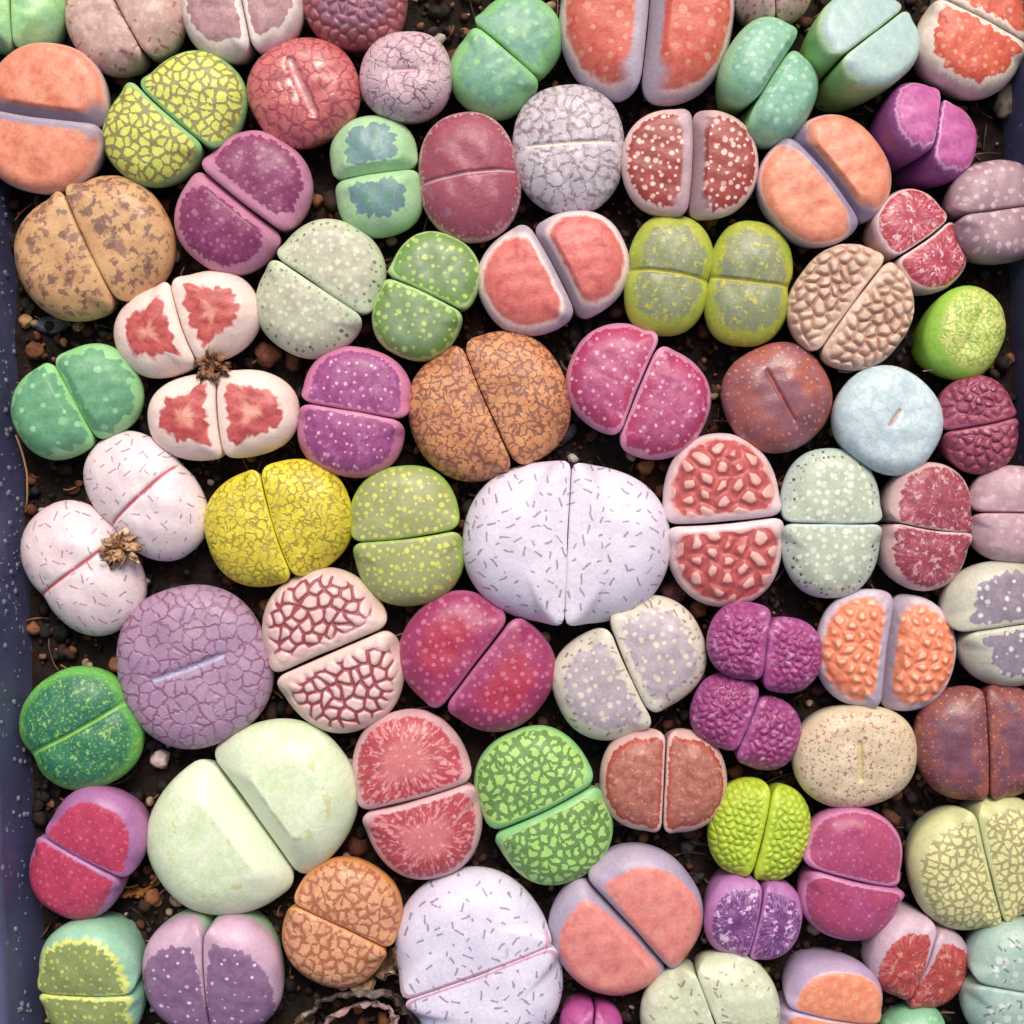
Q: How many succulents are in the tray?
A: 80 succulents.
